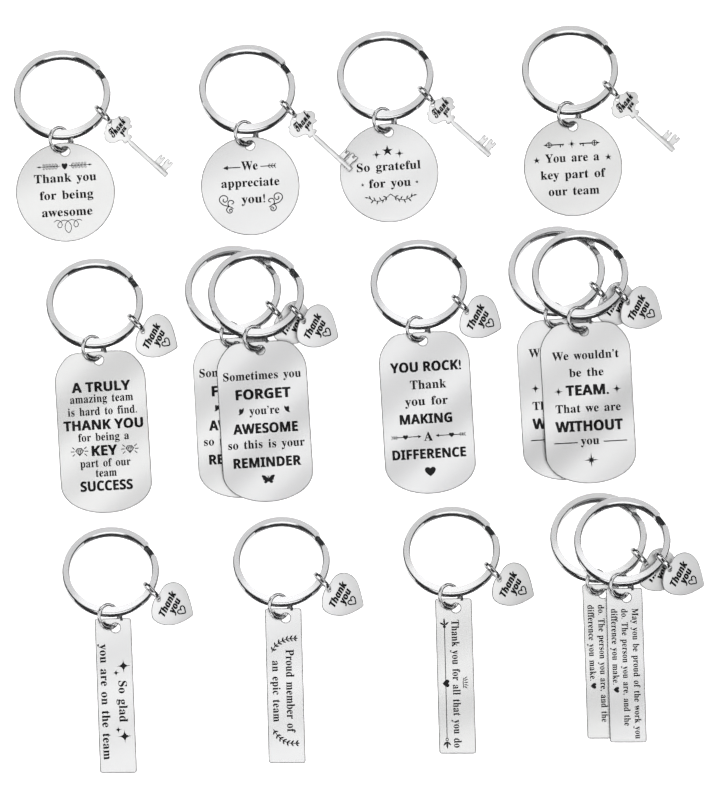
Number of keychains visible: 15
